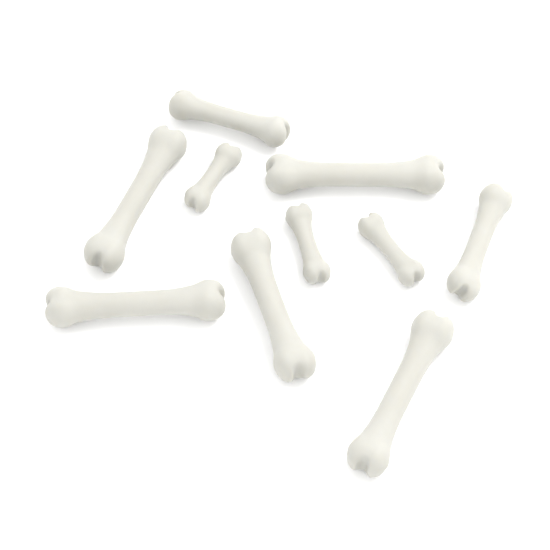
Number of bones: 10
